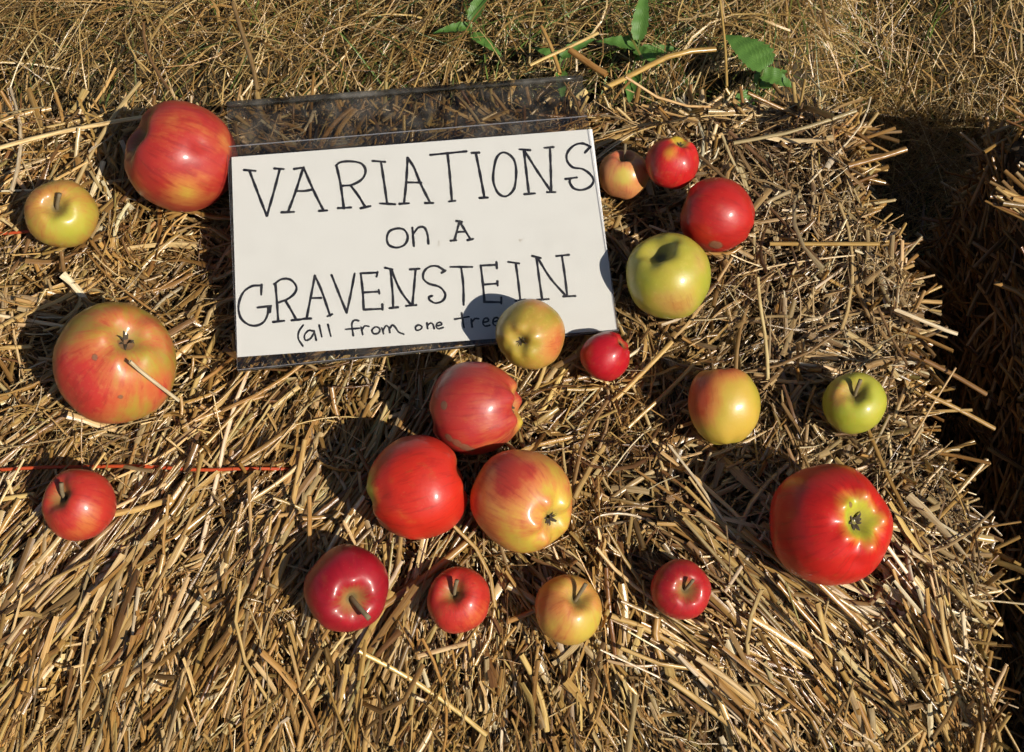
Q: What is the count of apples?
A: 20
